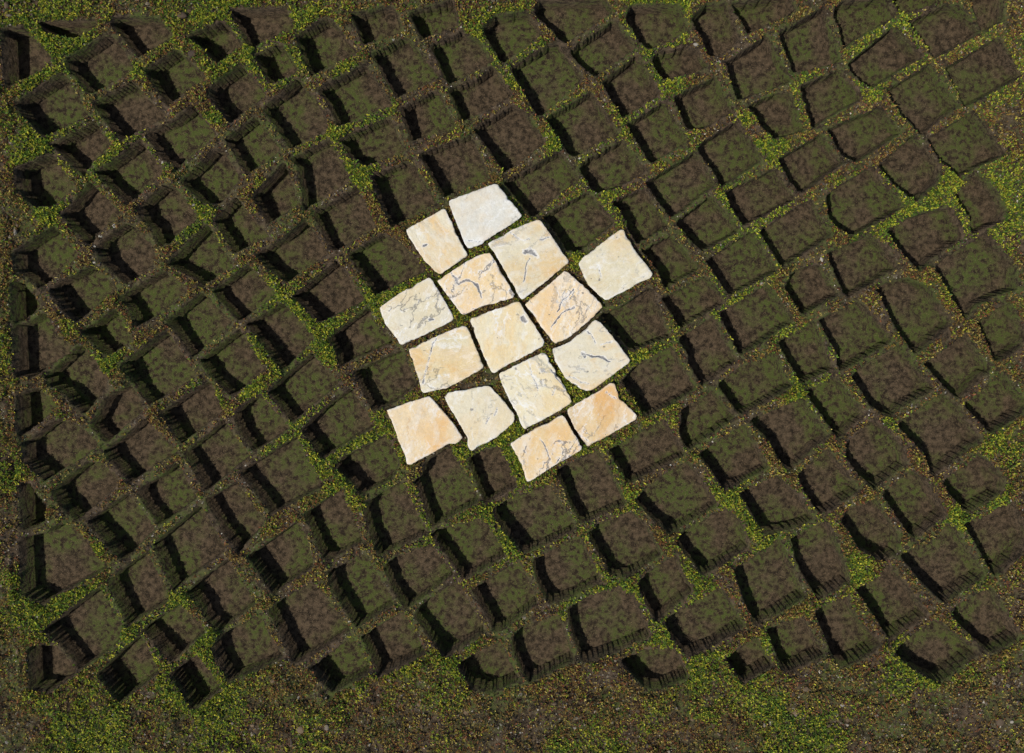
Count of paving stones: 15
